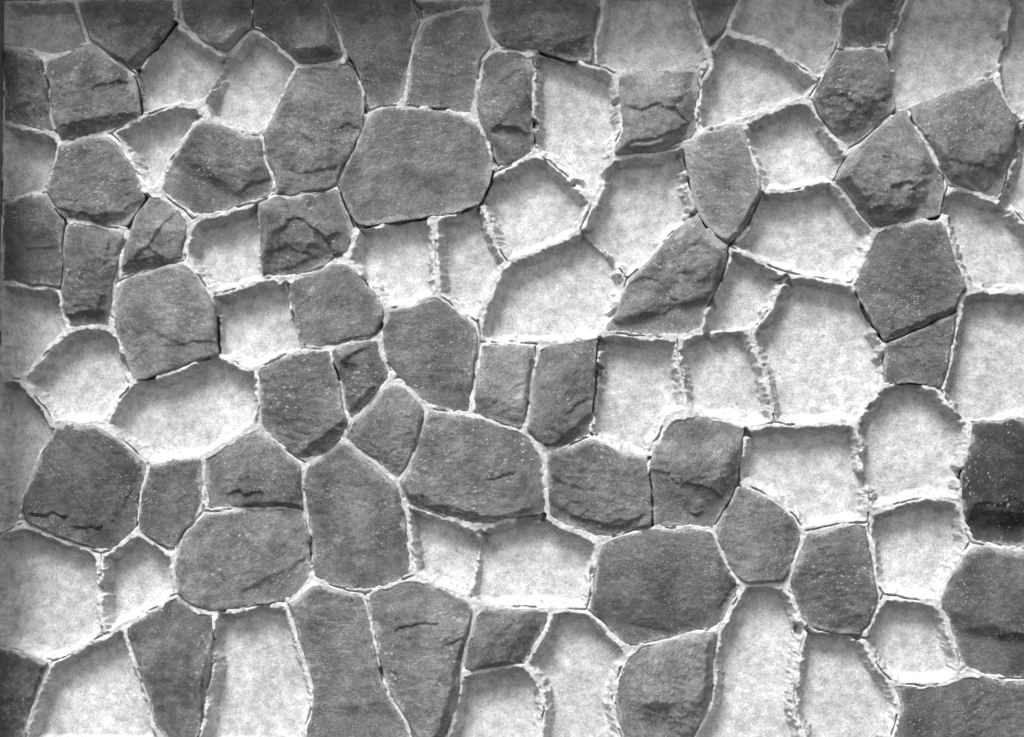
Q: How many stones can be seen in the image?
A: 55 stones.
